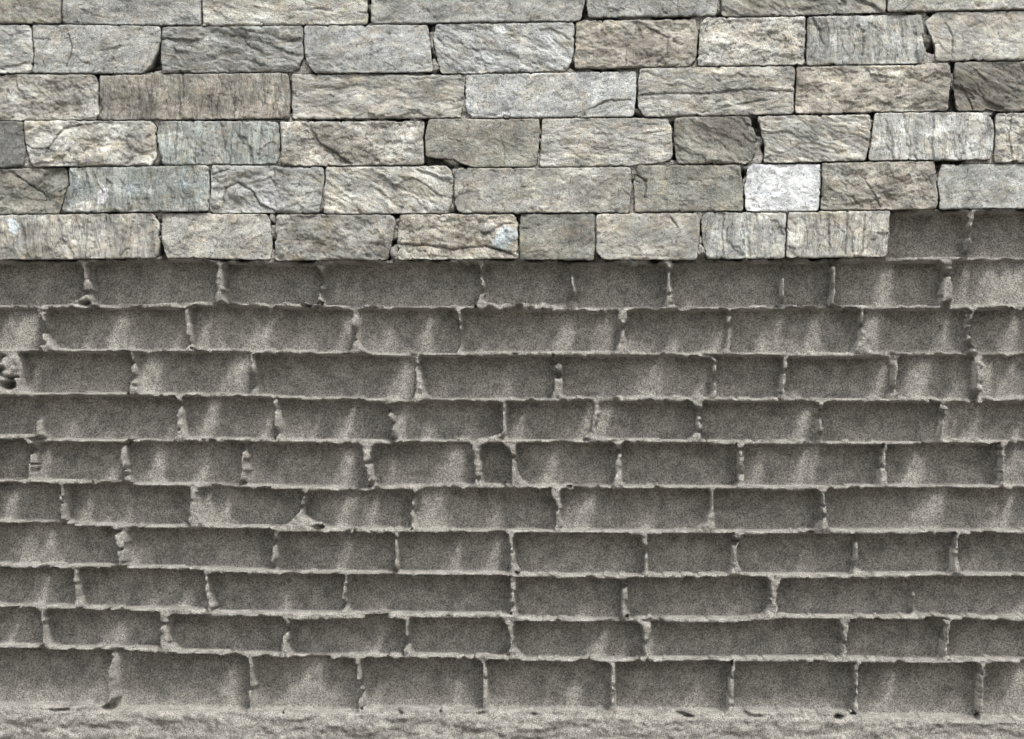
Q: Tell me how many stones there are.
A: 50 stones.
